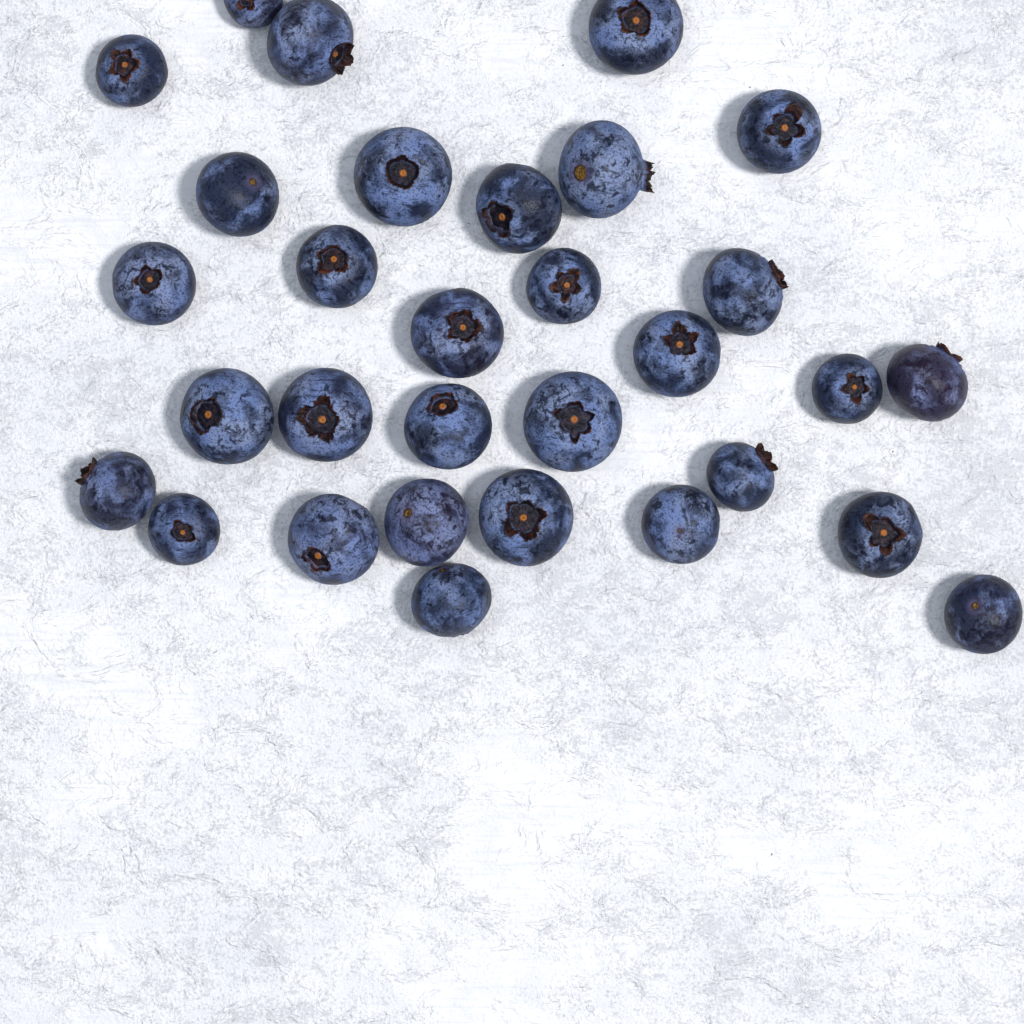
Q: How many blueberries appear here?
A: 31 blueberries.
